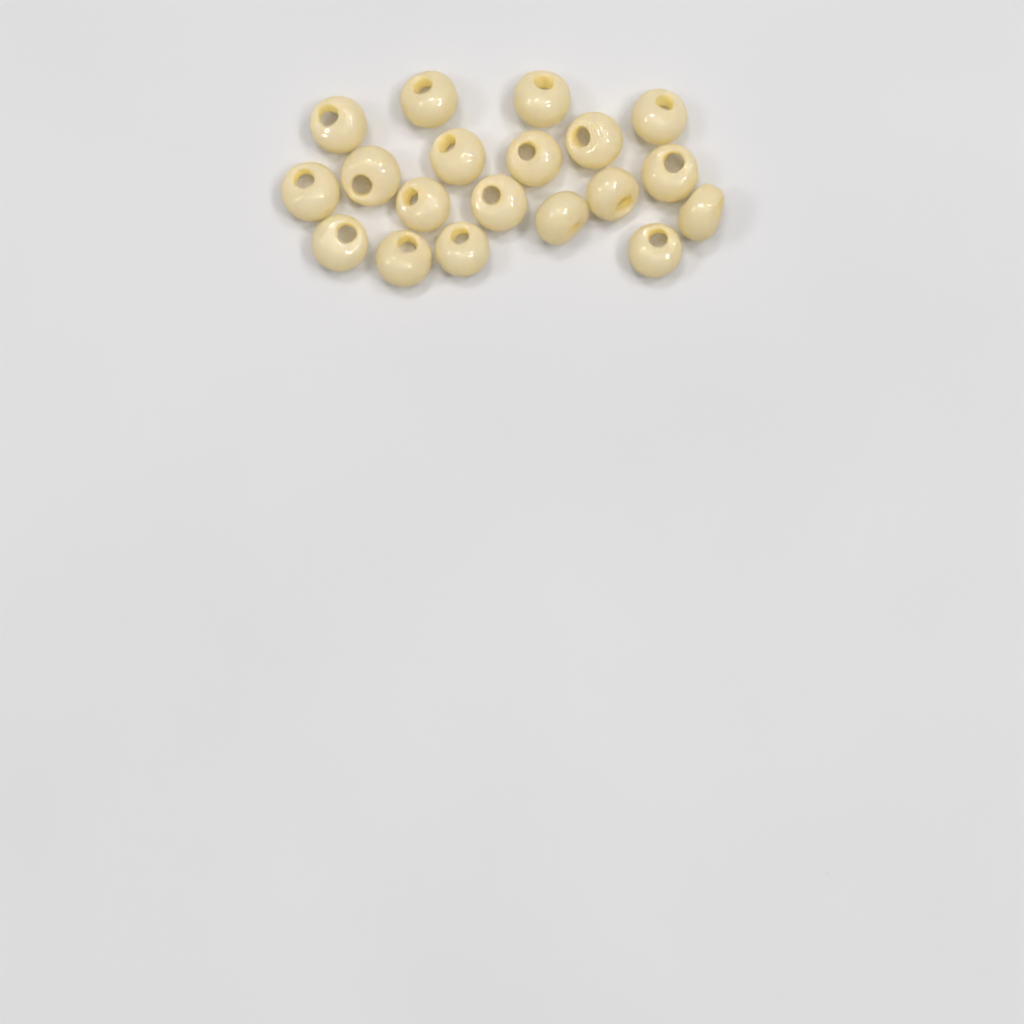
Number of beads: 19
